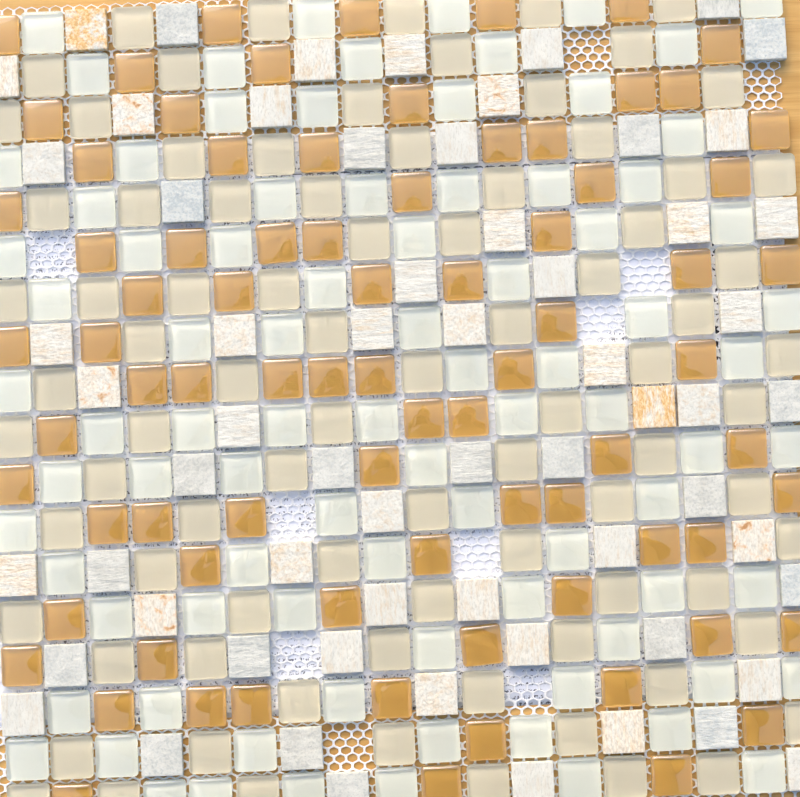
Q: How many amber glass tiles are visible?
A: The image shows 79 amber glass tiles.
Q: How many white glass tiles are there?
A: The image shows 87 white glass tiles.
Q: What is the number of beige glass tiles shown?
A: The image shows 85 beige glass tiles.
